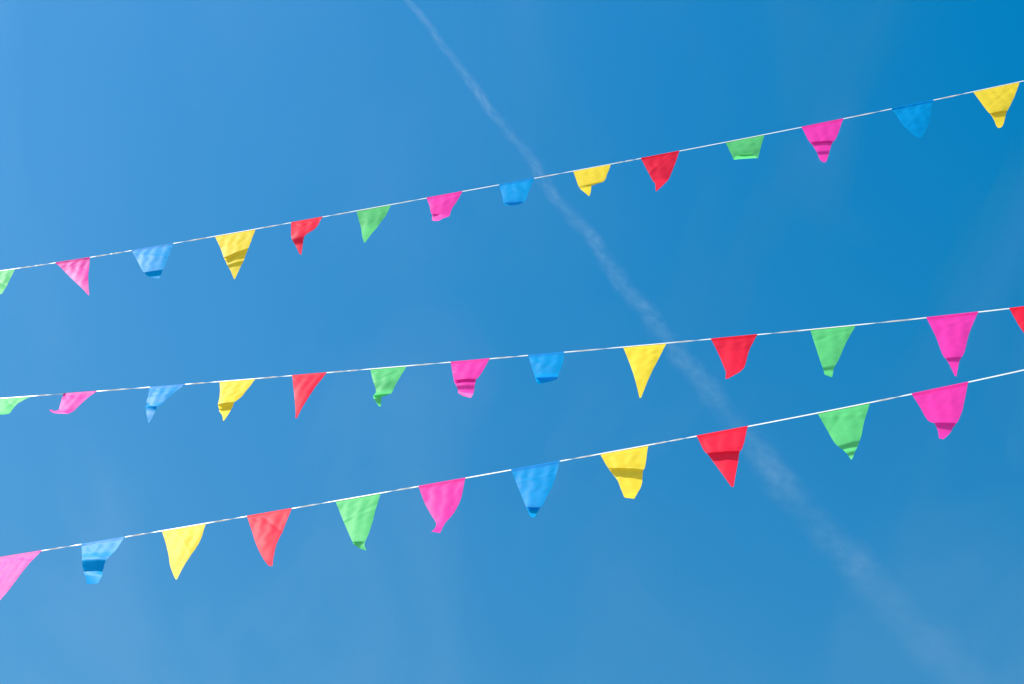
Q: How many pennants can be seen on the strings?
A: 38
